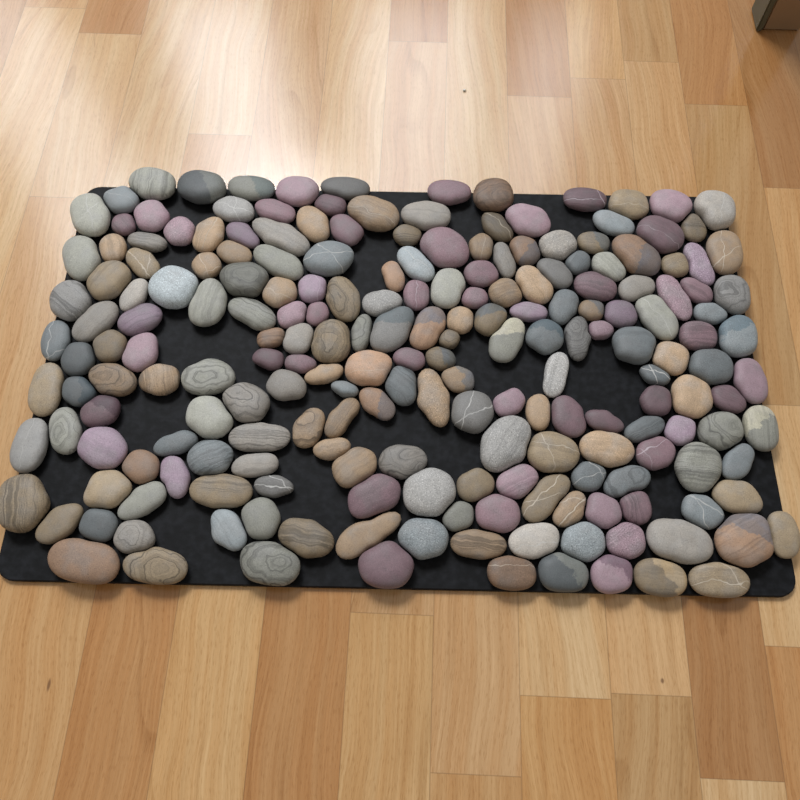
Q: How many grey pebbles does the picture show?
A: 86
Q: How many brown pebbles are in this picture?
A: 69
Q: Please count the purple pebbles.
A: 52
